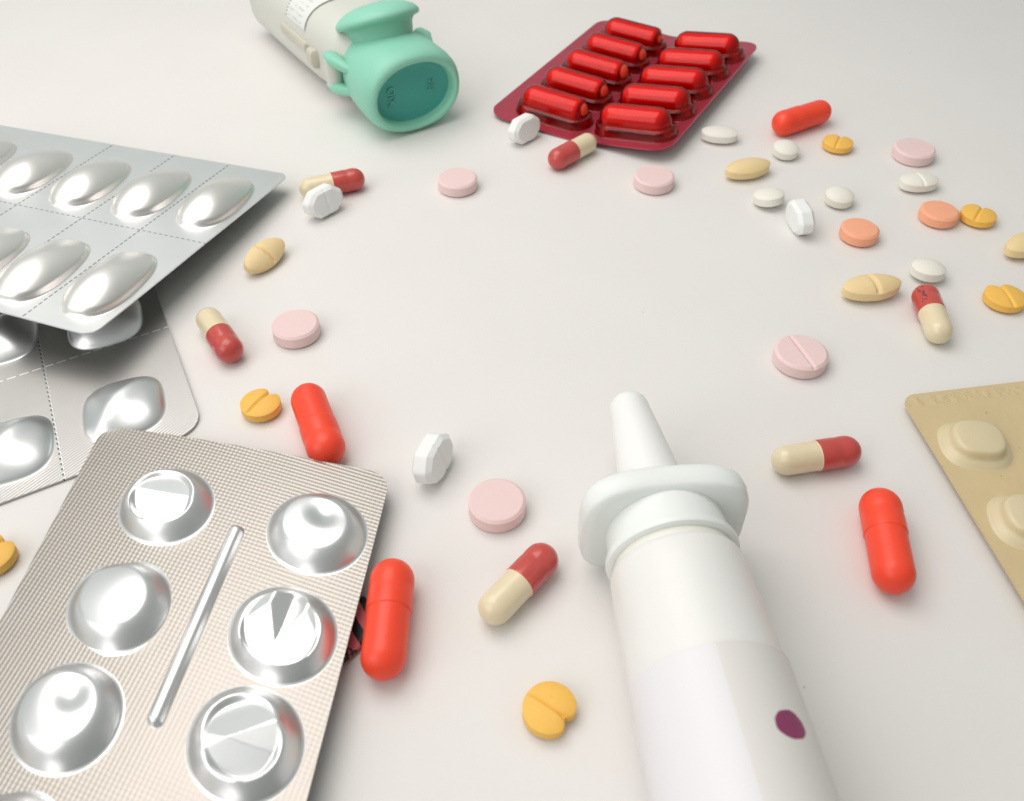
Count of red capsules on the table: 14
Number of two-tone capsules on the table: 6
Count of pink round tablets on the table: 6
